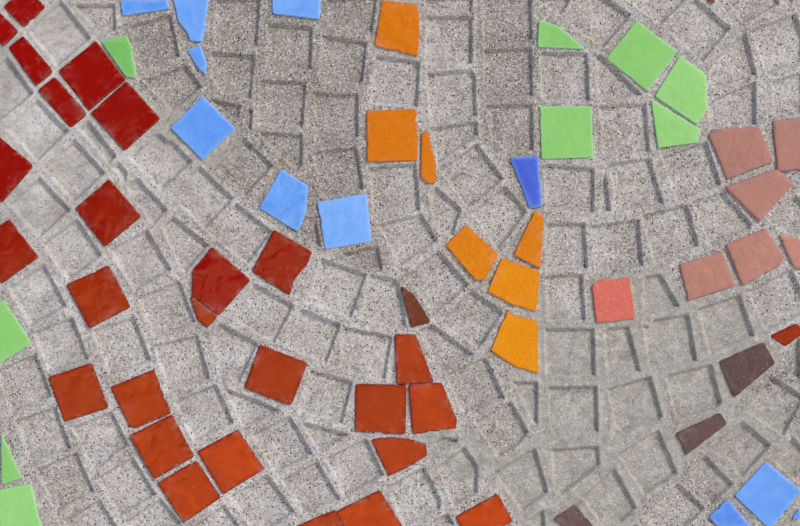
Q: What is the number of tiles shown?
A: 66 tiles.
